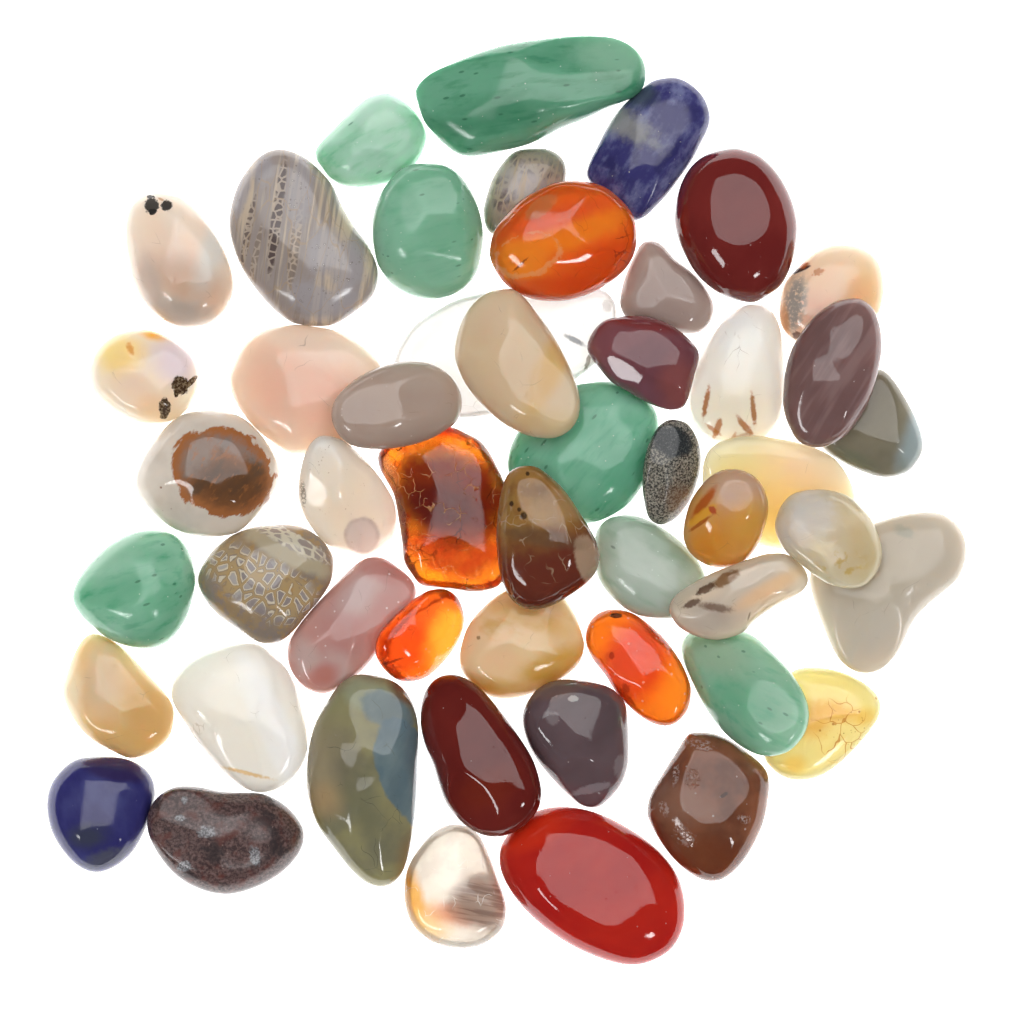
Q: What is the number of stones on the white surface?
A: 50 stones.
